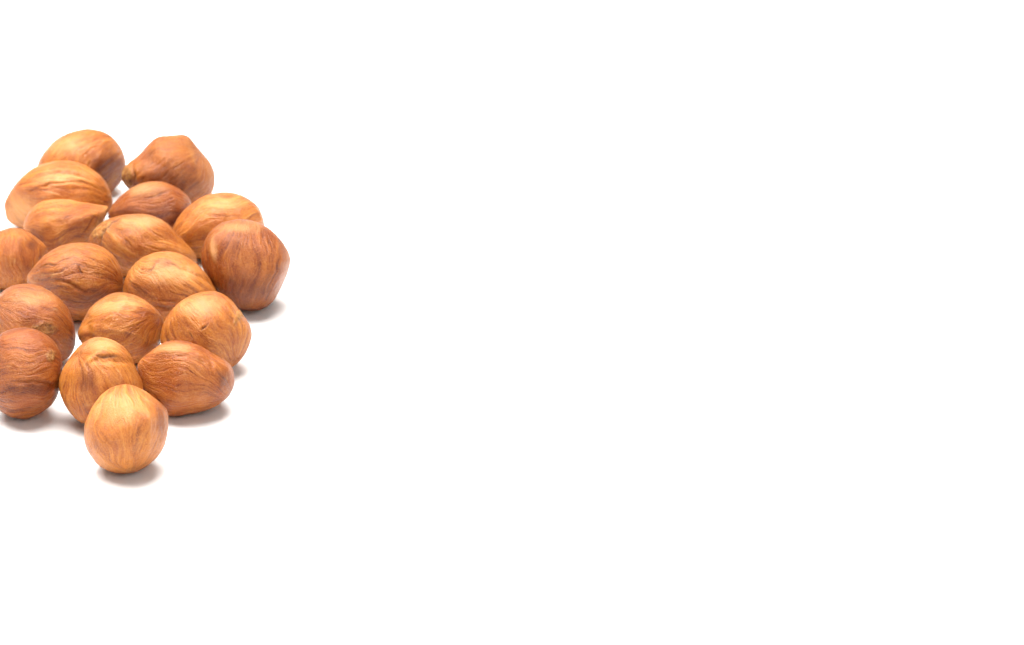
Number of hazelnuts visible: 18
